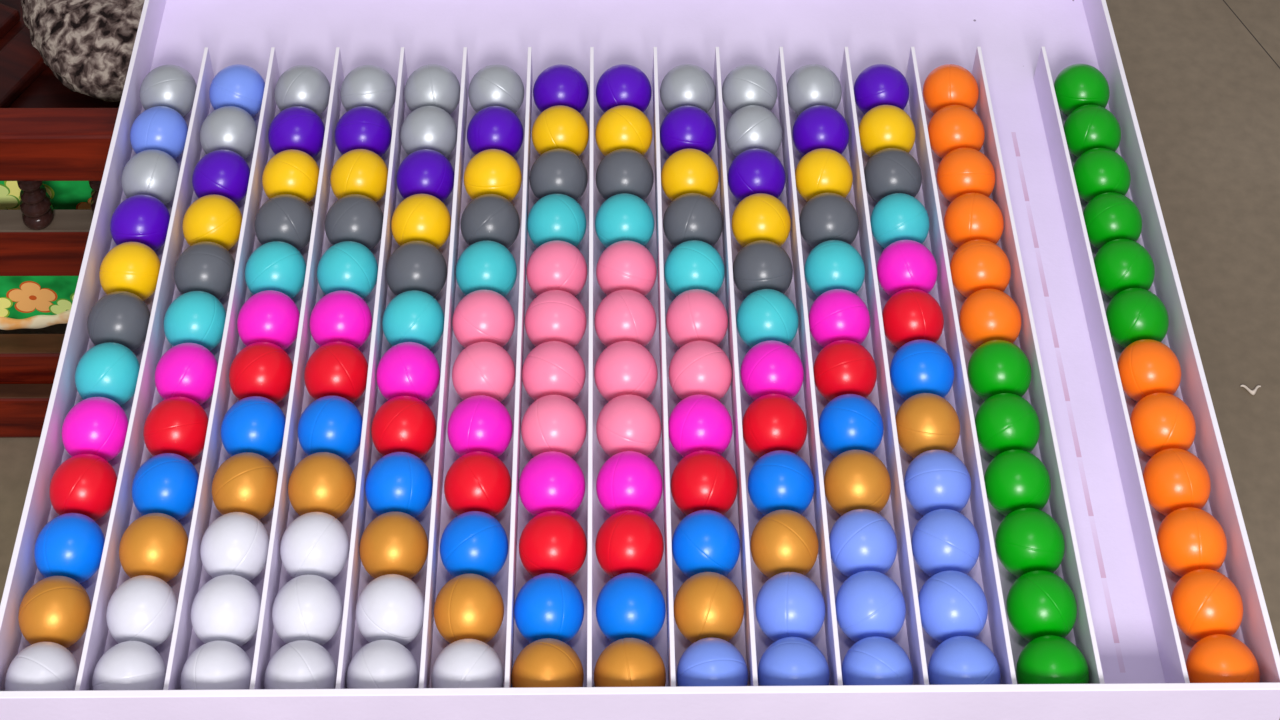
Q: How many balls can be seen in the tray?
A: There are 168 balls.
